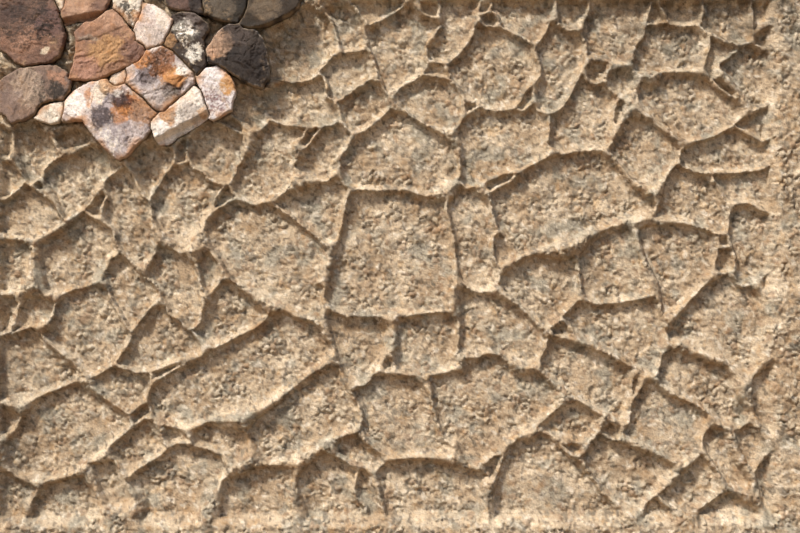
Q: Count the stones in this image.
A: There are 18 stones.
